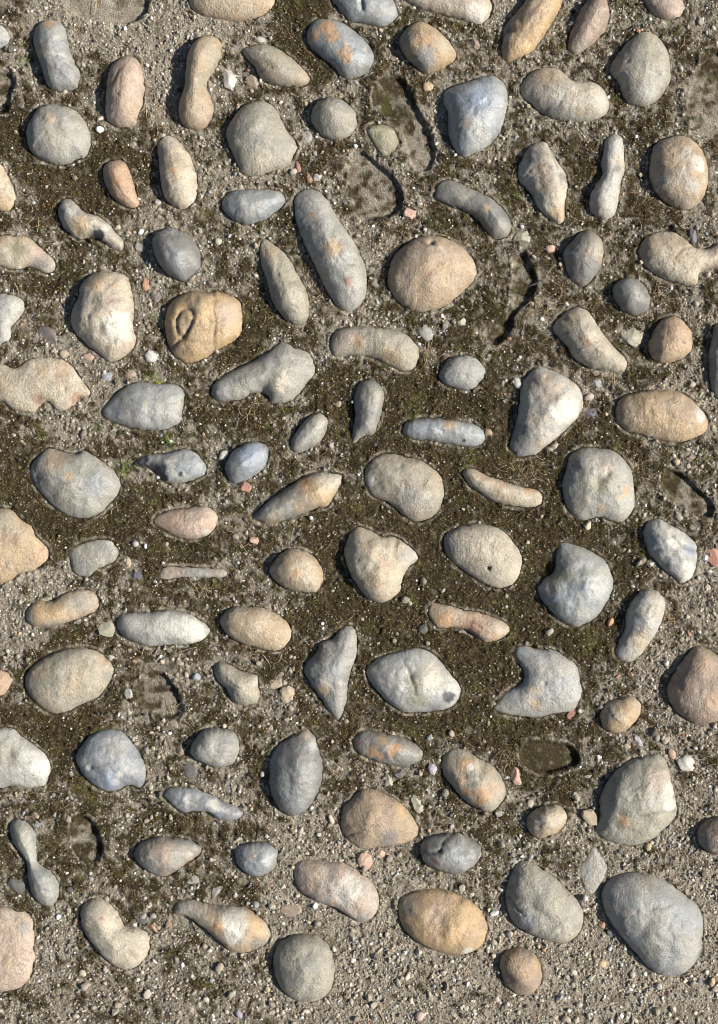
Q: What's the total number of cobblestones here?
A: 107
